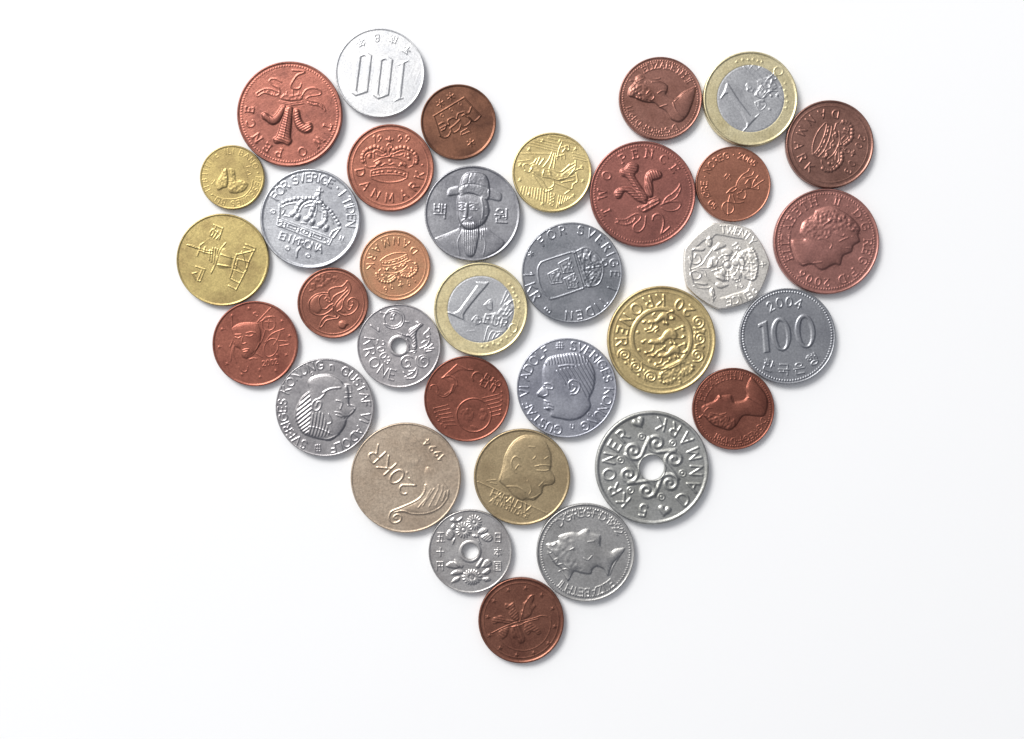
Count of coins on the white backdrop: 34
